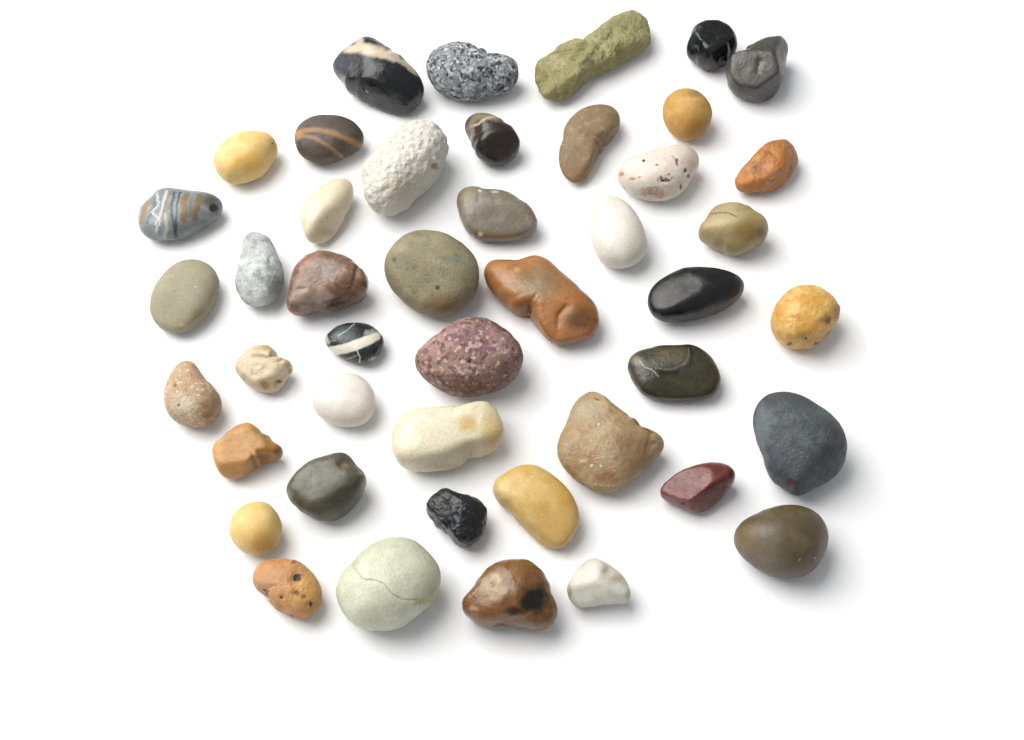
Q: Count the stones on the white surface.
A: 45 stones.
